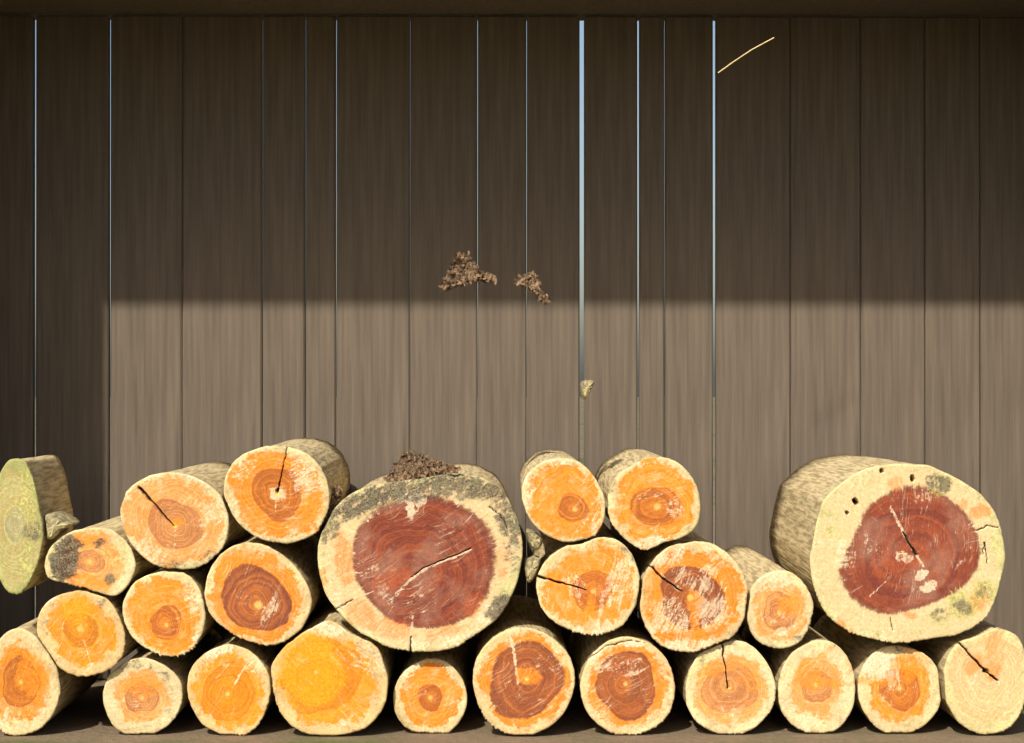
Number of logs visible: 25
